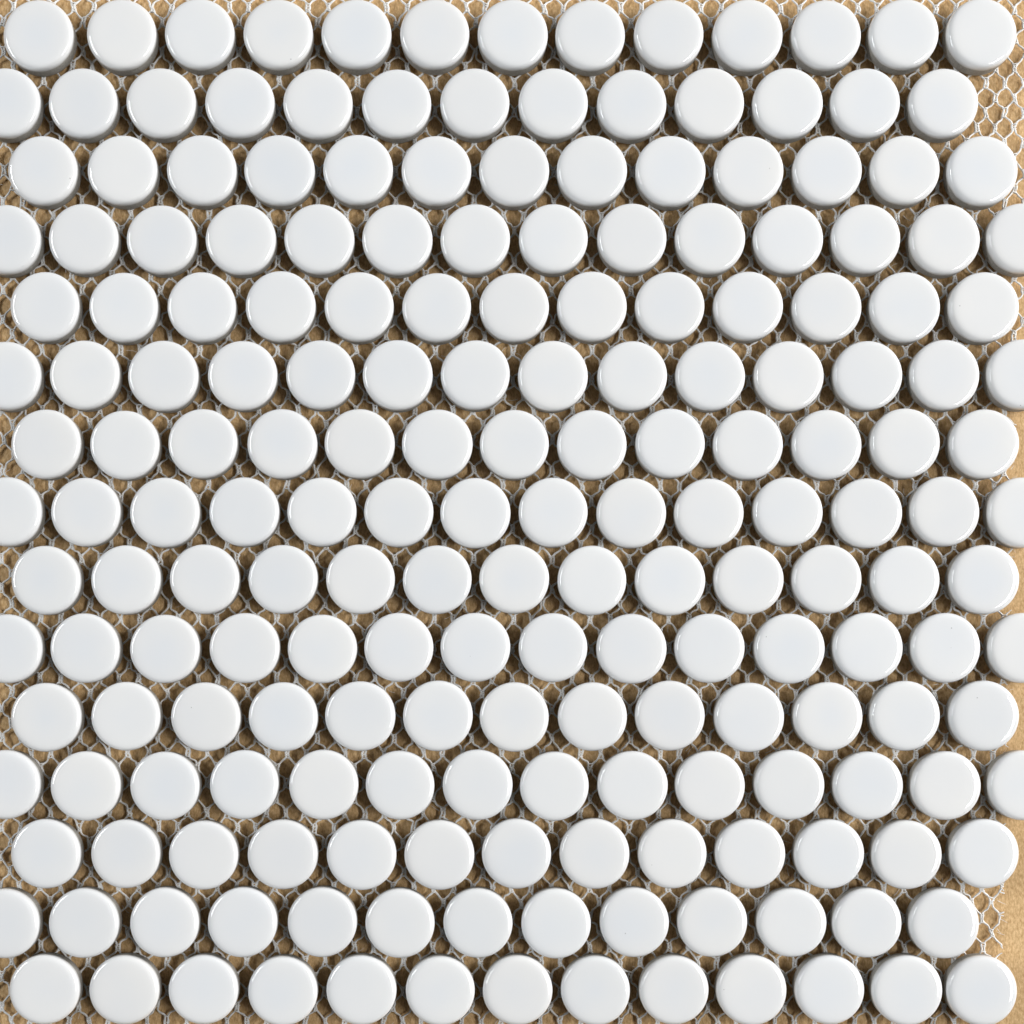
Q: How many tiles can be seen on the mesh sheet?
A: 200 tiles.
